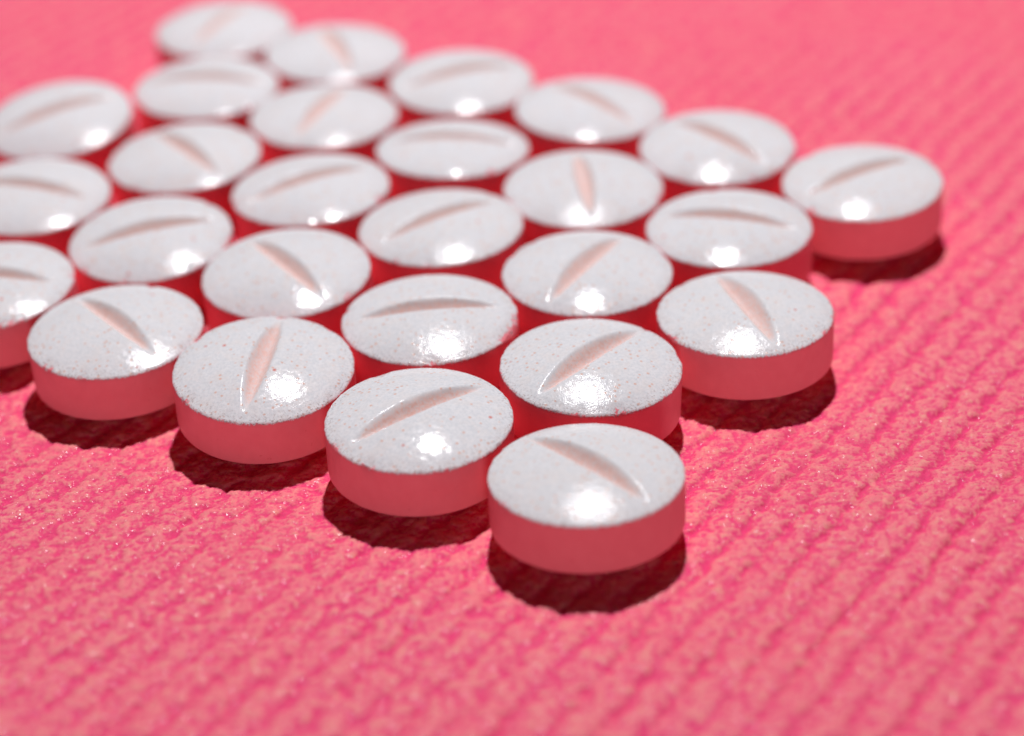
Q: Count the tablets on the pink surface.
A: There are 27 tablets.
